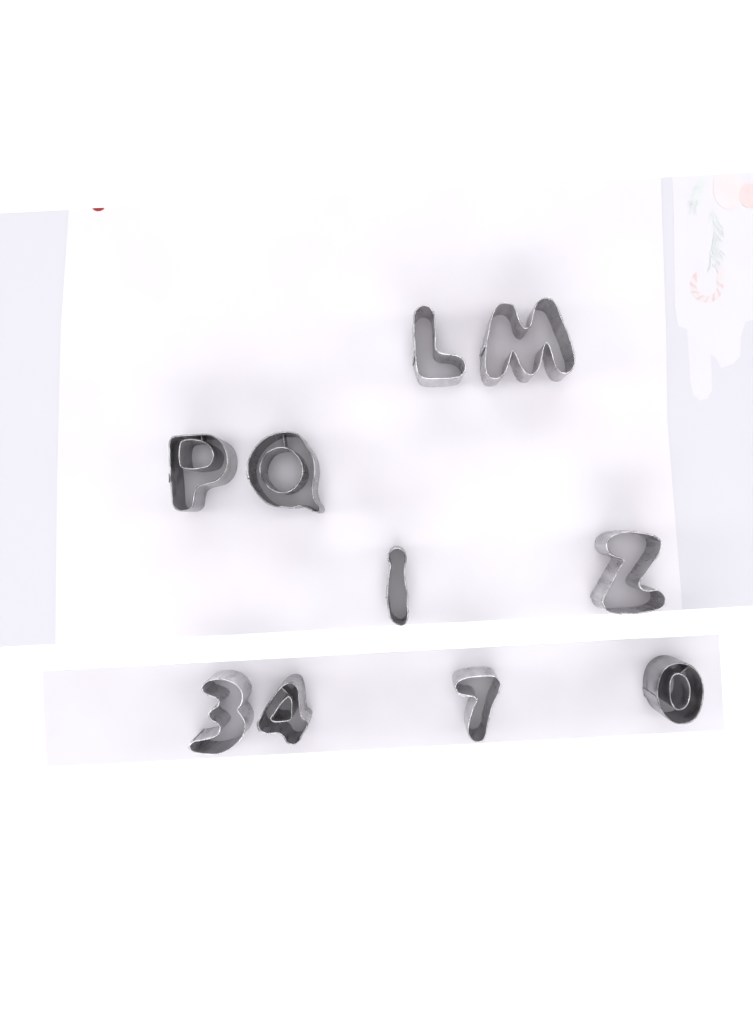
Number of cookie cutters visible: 10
